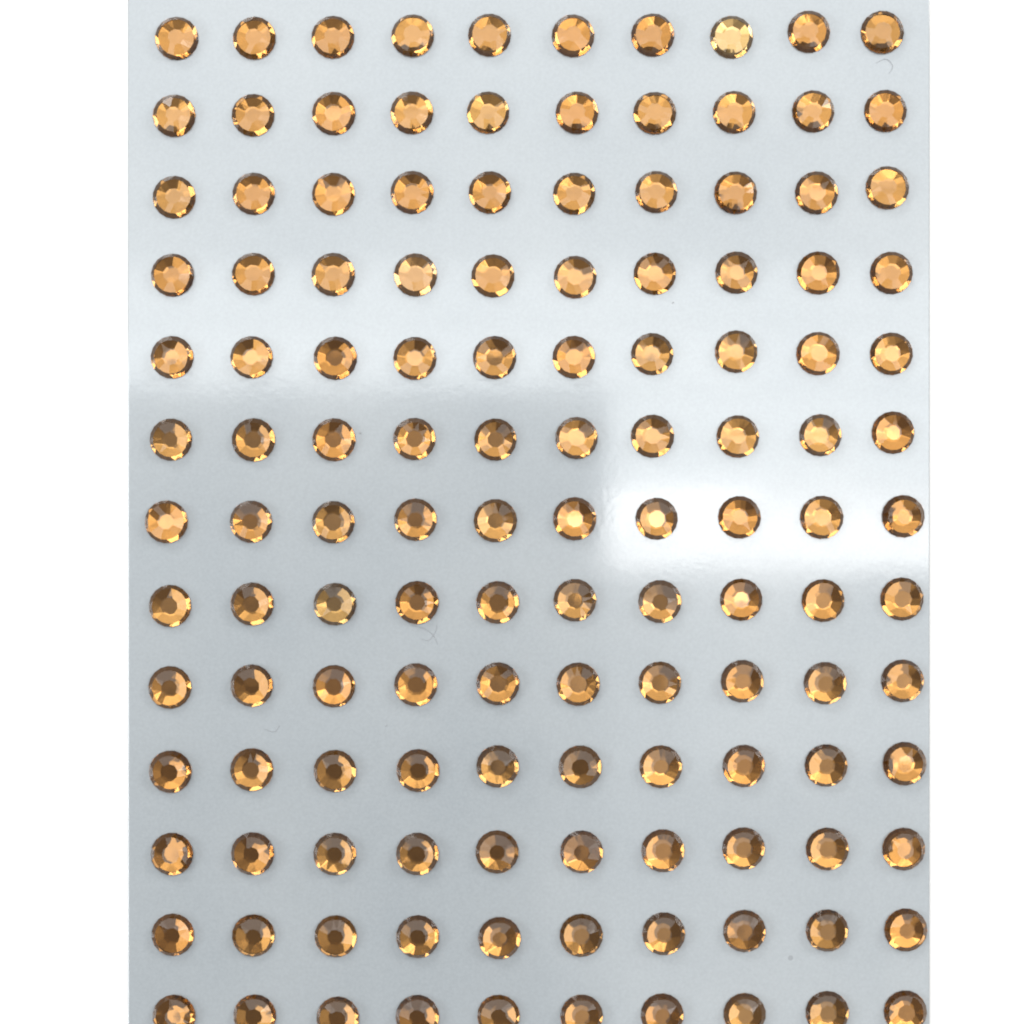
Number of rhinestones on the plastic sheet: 130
